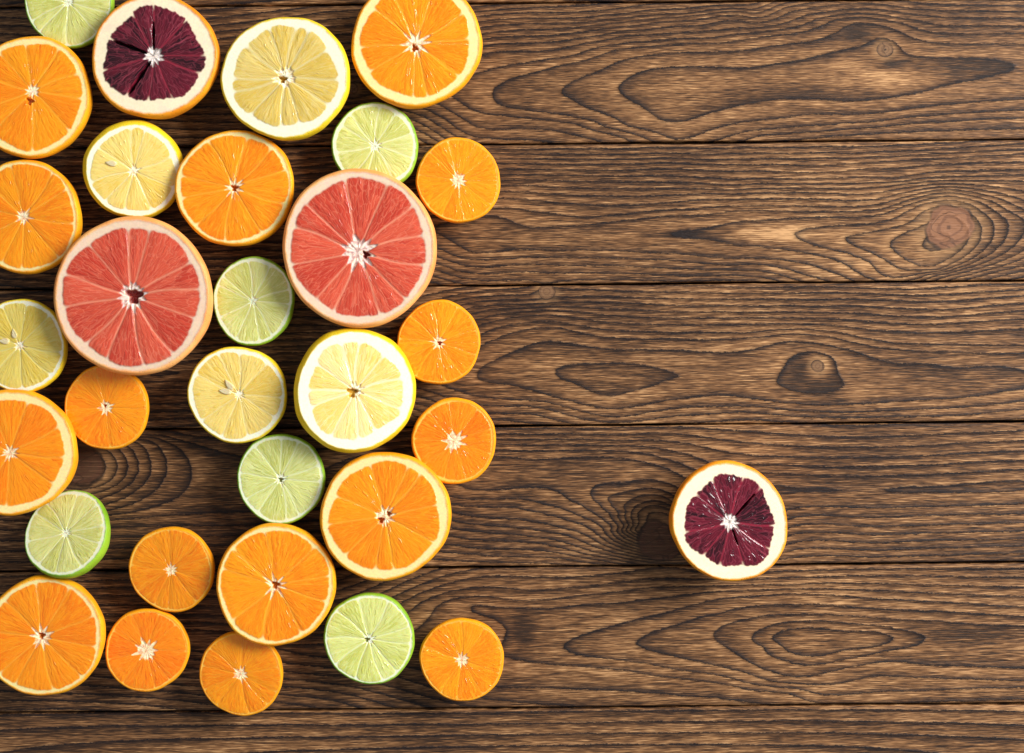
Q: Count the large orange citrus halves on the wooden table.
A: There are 8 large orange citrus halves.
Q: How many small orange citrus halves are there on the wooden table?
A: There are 8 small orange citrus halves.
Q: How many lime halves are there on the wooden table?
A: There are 6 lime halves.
